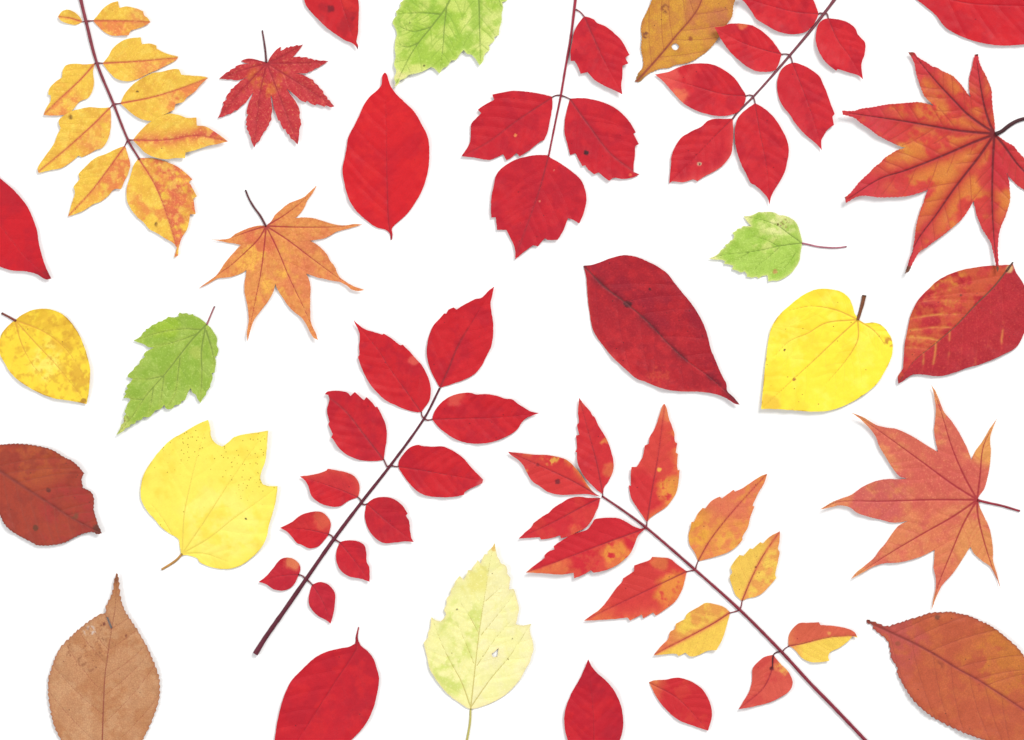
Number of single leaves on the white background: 24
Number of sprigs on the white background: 5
